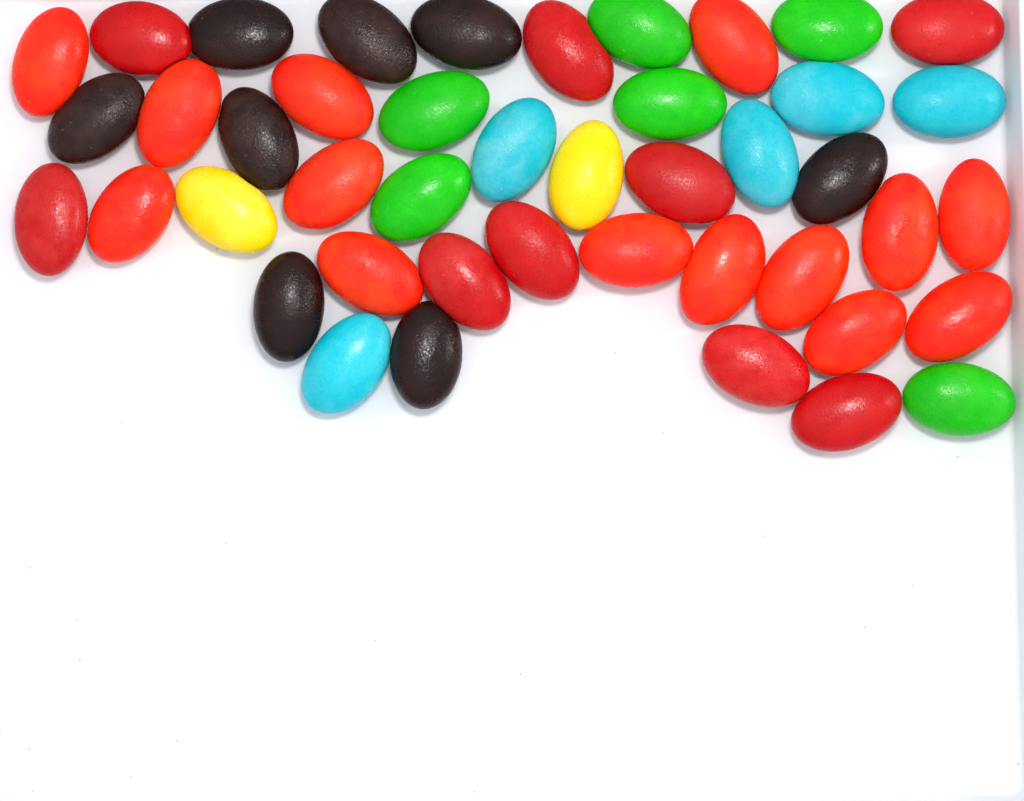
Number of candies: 44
